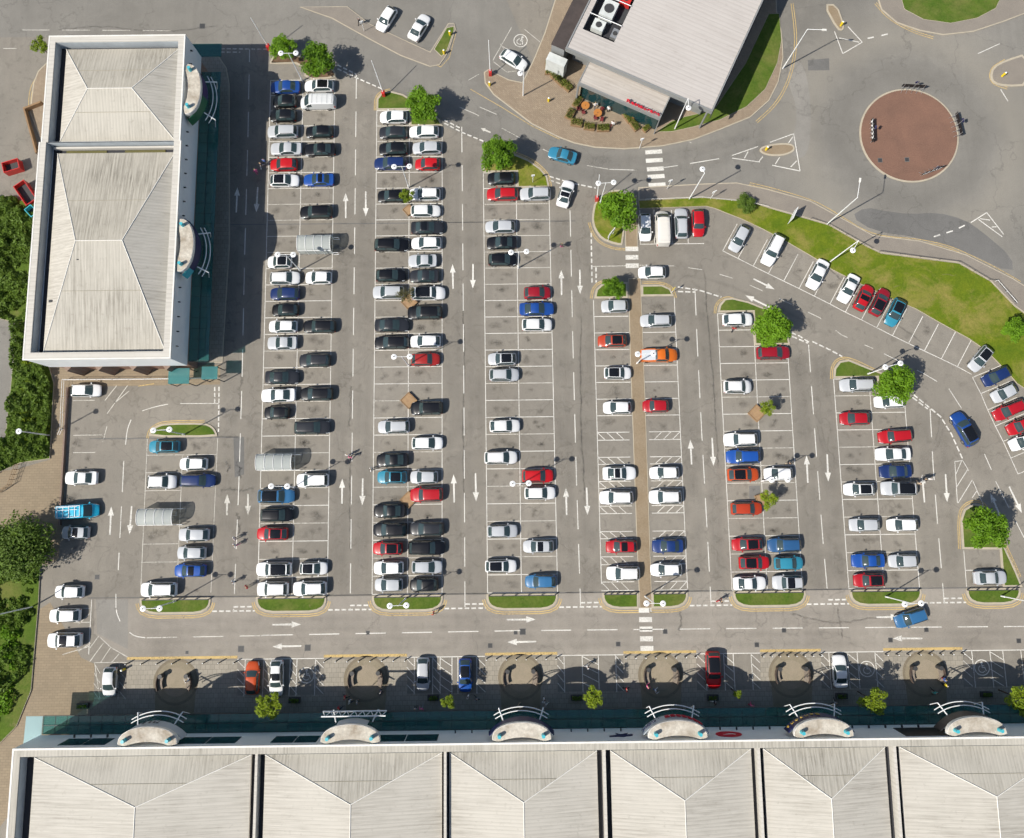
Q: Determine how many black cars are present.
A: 33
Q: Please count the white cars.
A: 96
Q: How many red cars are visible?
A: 27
